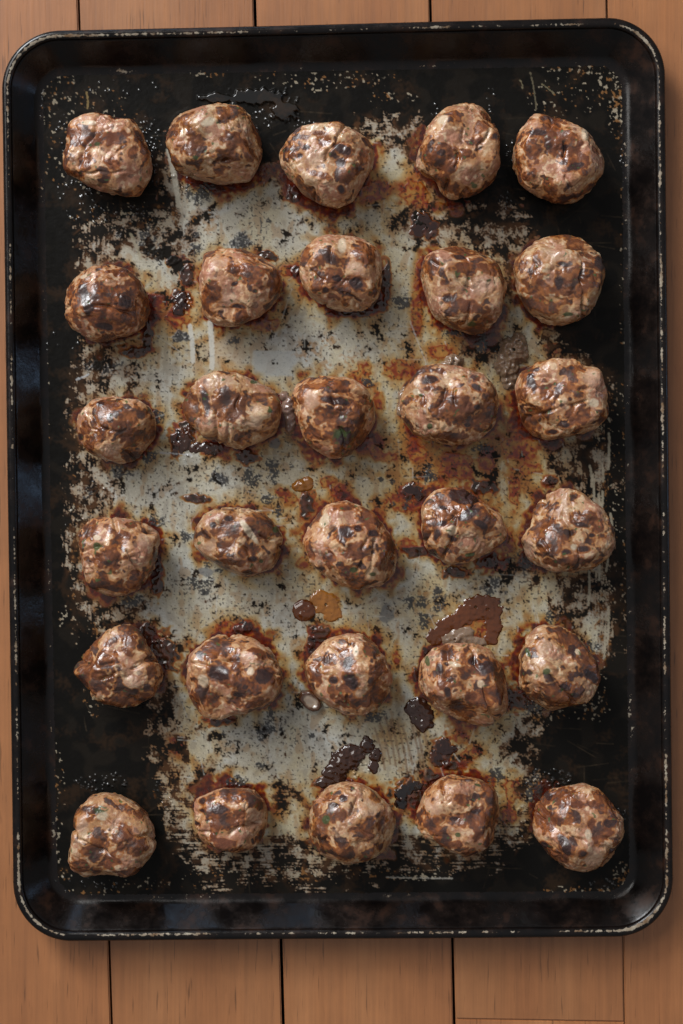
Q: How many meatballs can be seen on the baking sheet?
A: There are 30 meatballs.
